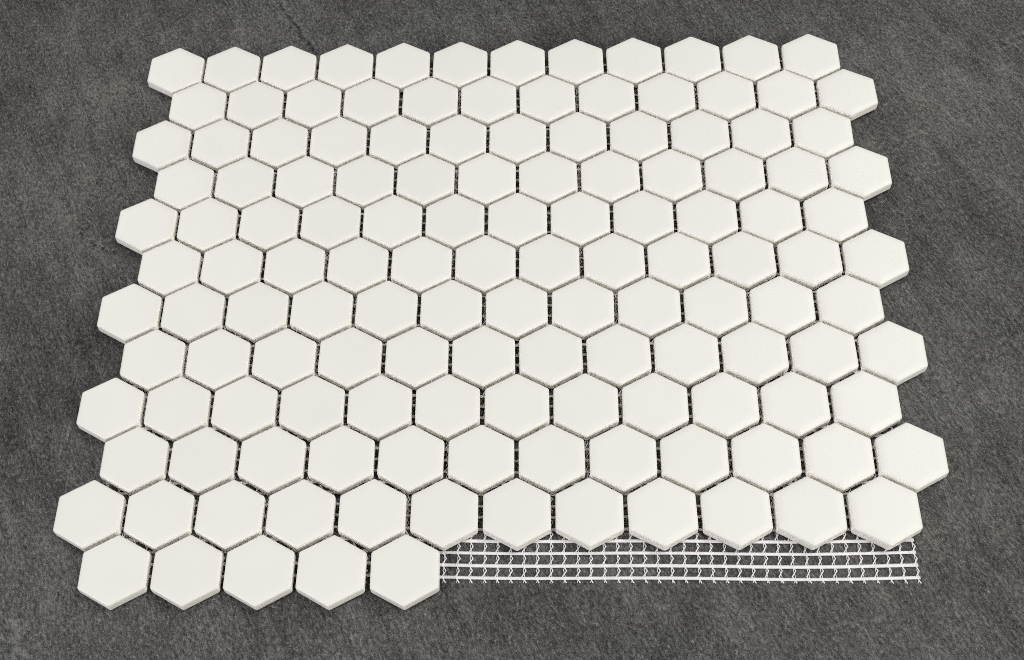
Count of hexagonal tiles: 137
